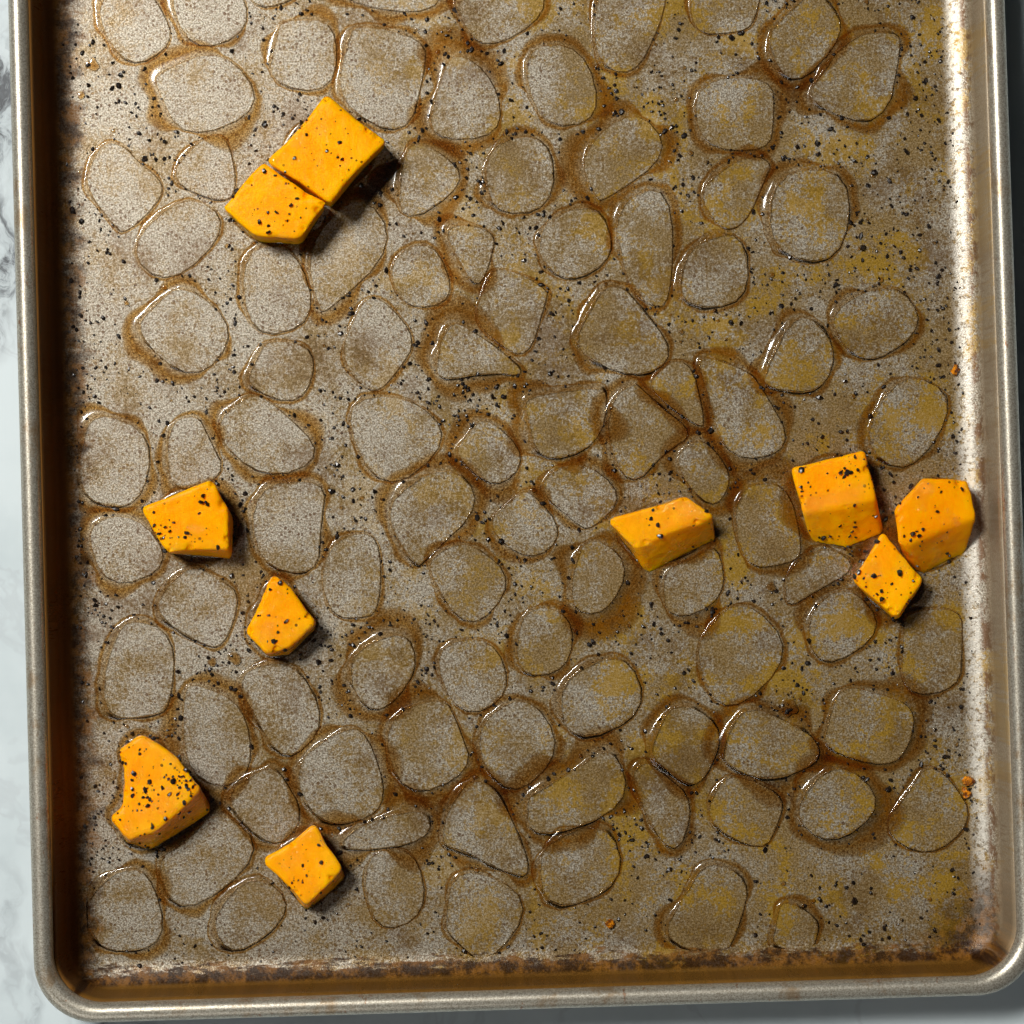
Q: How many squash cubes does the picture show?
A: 10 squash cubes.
